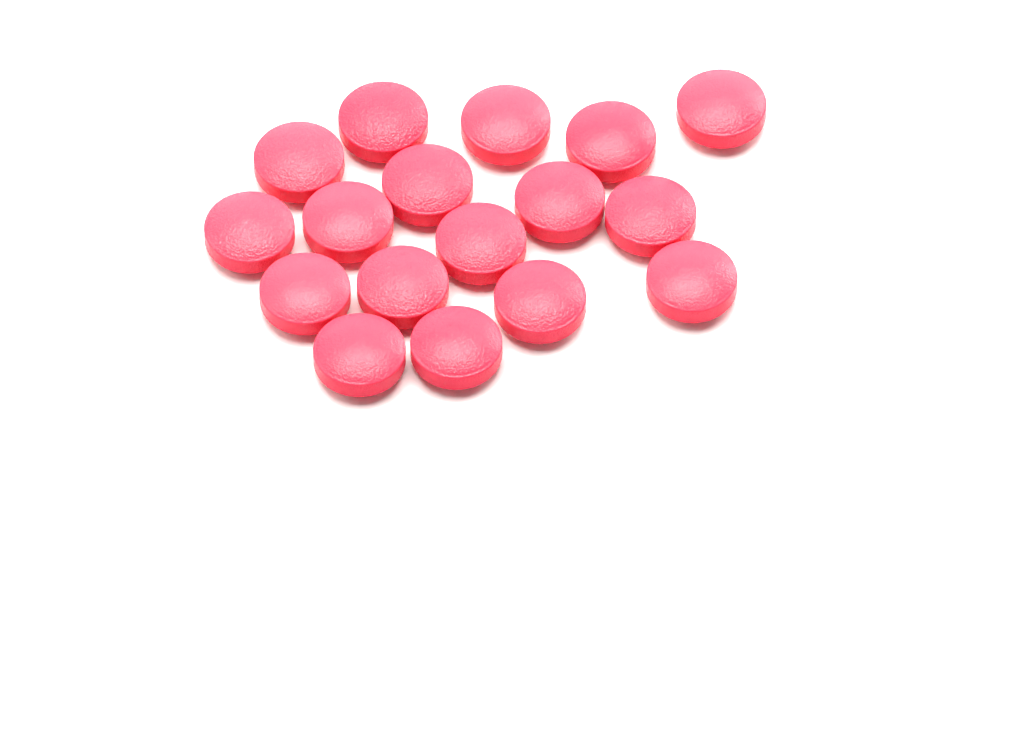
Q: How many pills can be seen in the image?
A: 17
